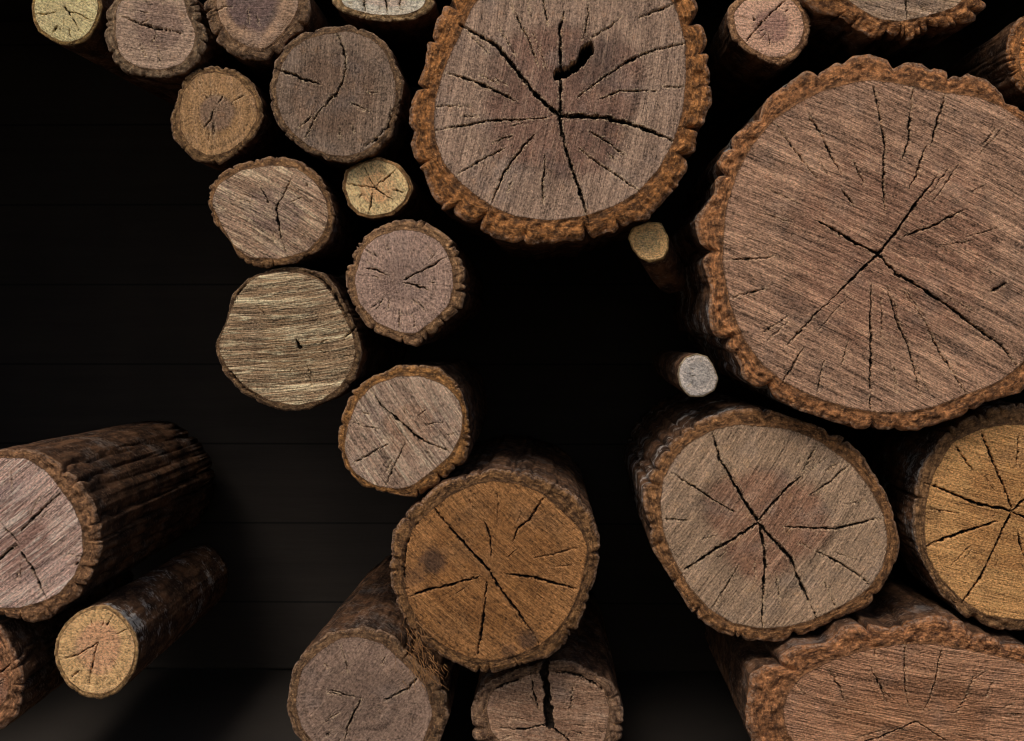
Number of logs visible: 27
